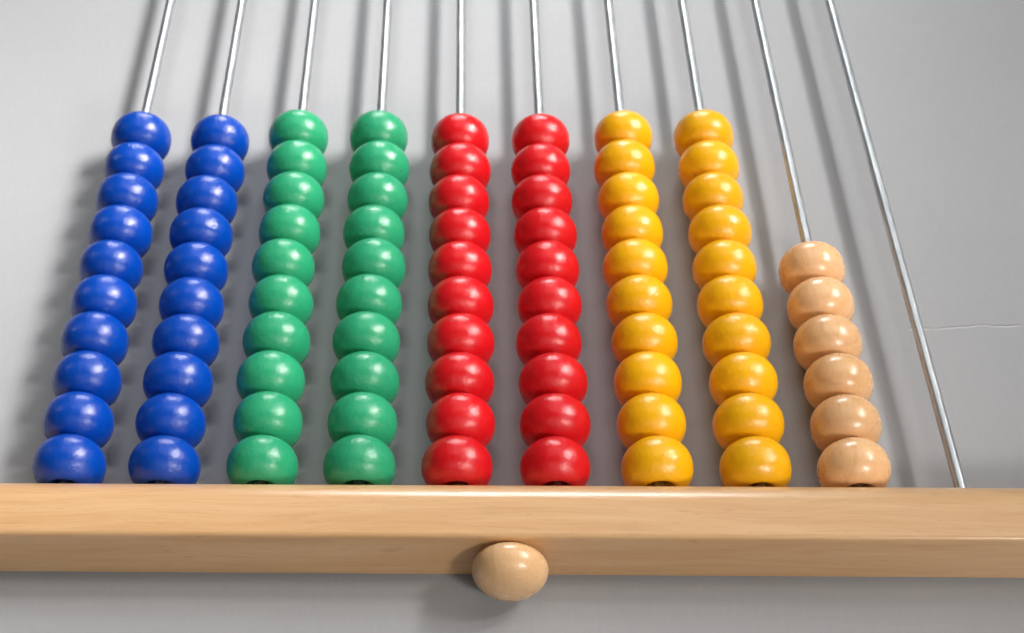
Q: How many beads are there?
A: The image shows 86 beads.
